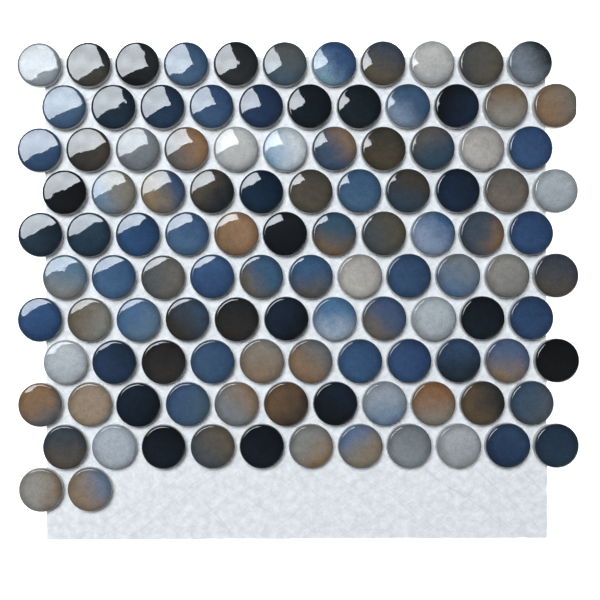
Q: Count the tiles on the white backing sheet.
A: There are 112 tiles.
